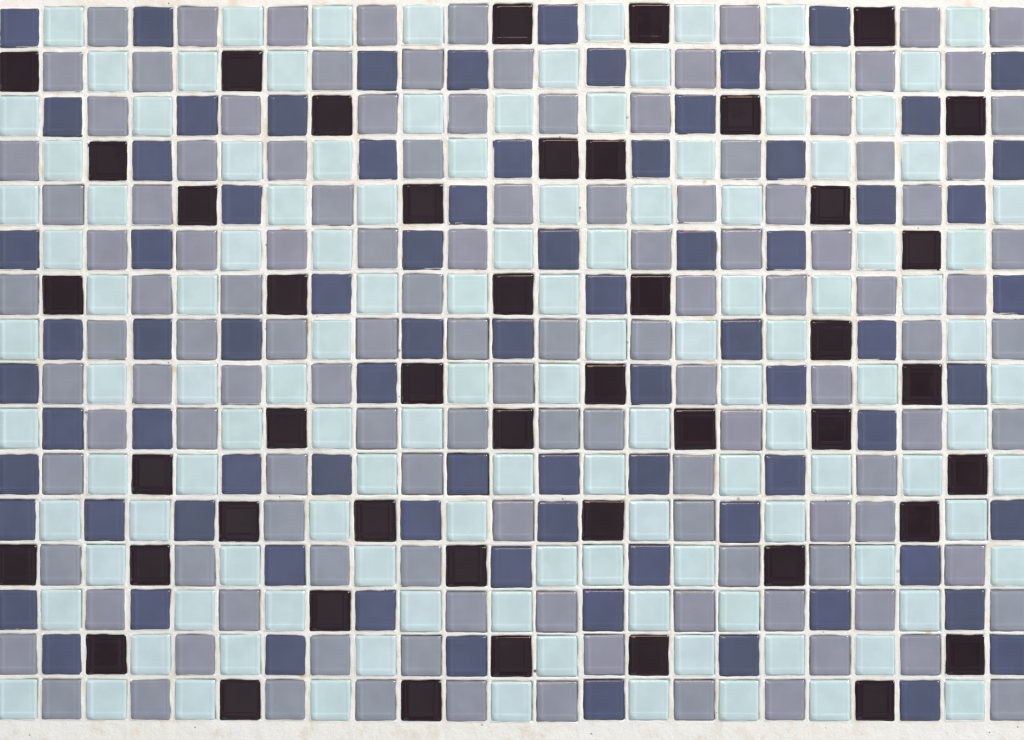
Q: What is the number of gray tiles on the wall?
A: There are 123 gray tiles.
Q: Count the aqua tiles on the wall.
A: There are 121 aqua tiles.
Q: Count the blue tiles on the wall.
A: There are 79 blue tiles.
